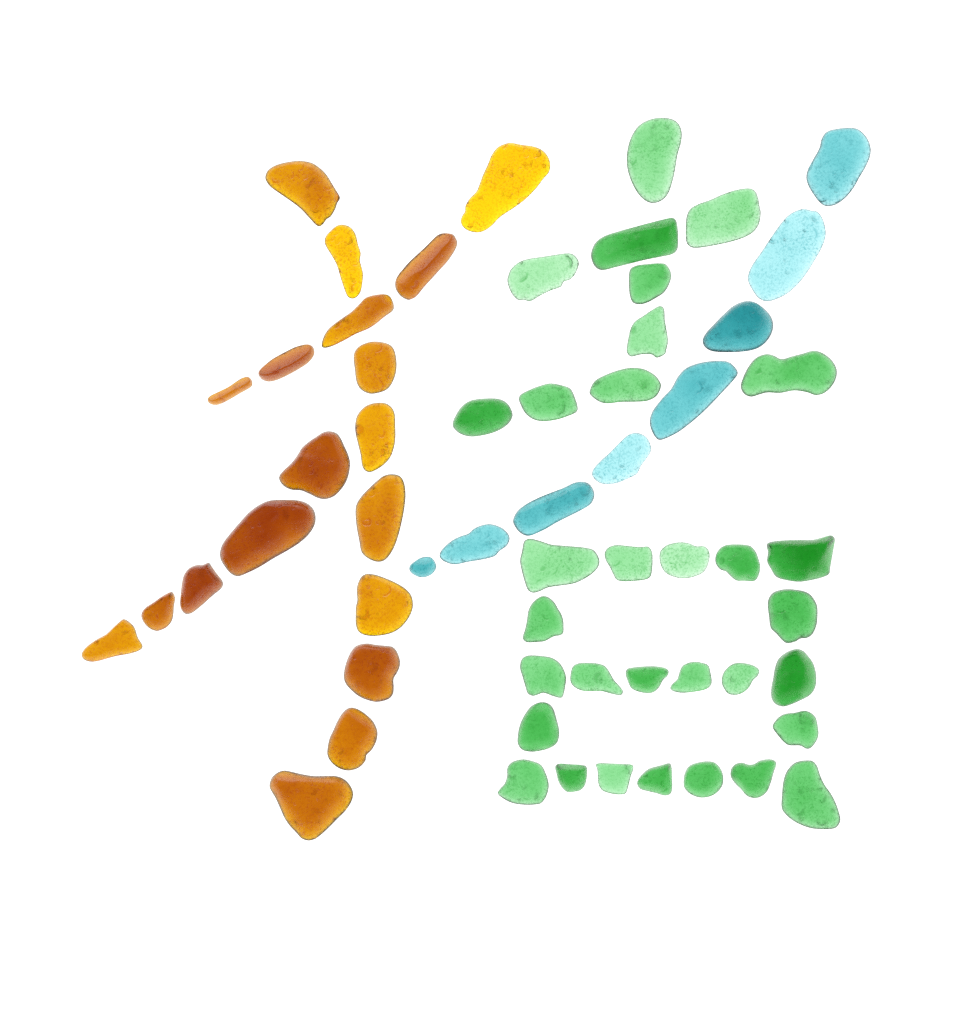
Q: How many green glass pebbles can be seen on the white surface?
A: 32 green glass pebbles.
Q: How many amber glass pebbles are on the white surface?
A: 19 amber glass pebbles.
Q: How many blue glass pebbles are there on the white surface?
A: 8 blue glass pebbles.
